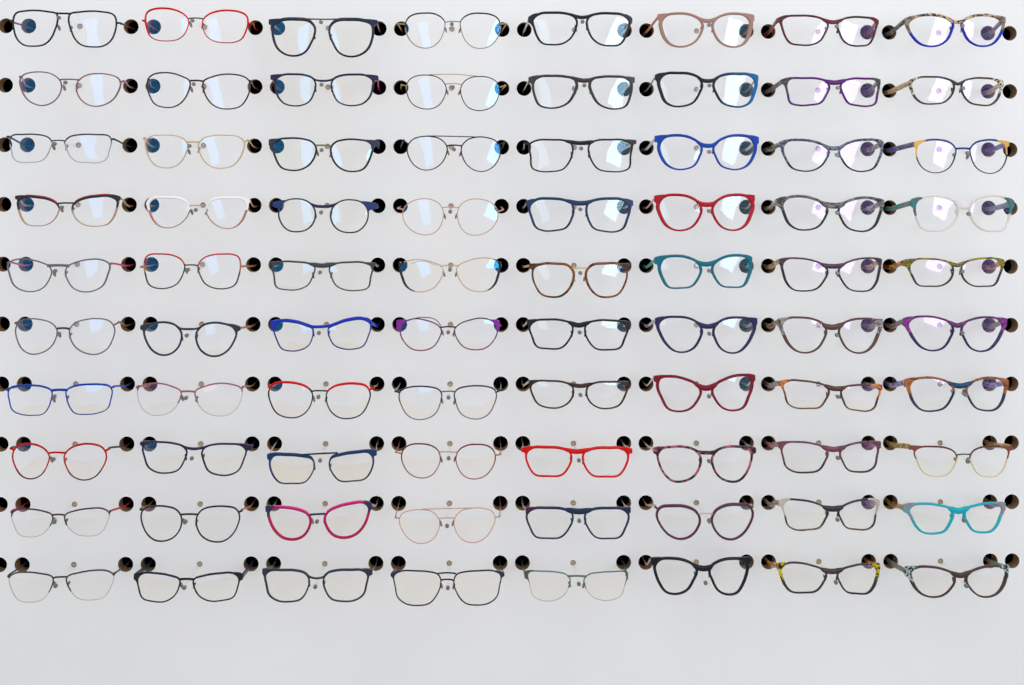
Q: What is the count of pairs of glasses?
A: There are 80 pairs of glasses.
